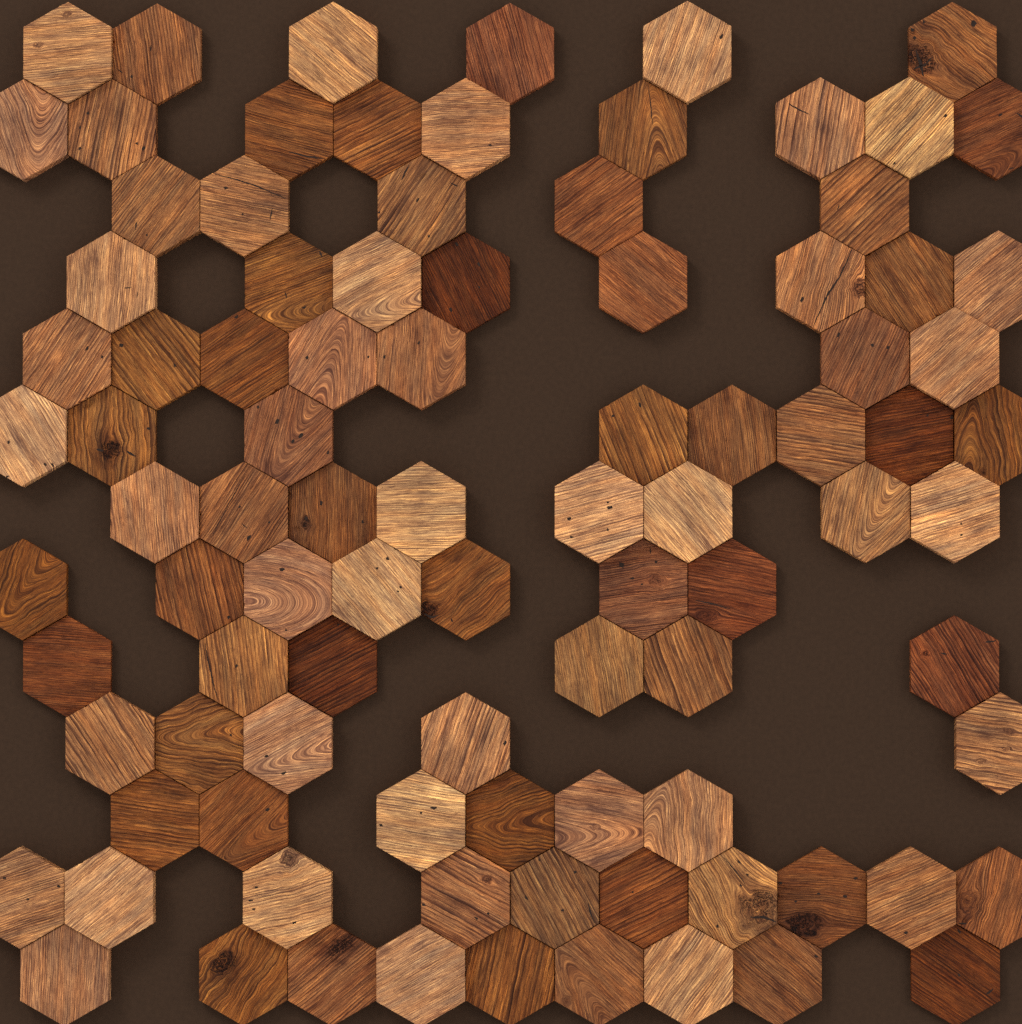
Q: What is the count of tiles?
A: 94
